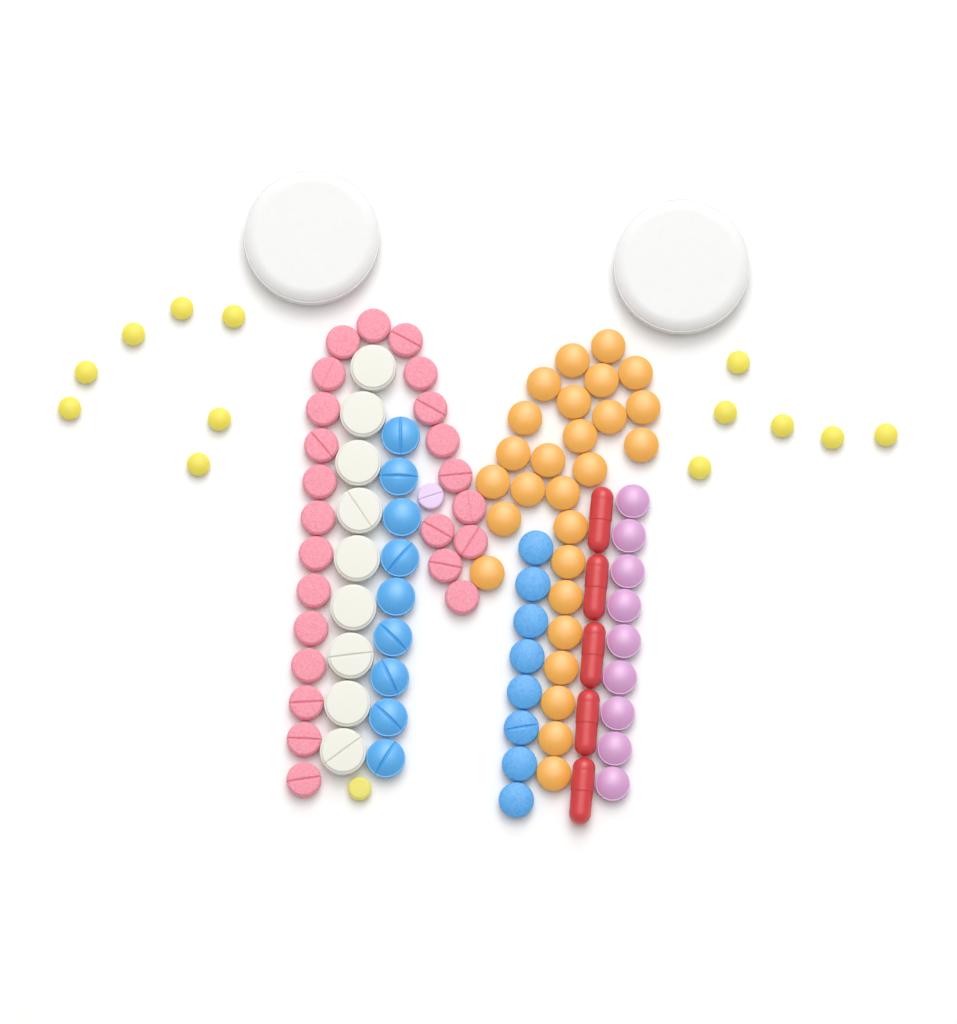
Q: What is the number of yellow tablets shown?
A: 14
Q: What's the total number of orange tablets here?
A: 27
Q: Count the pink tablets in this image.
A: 24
